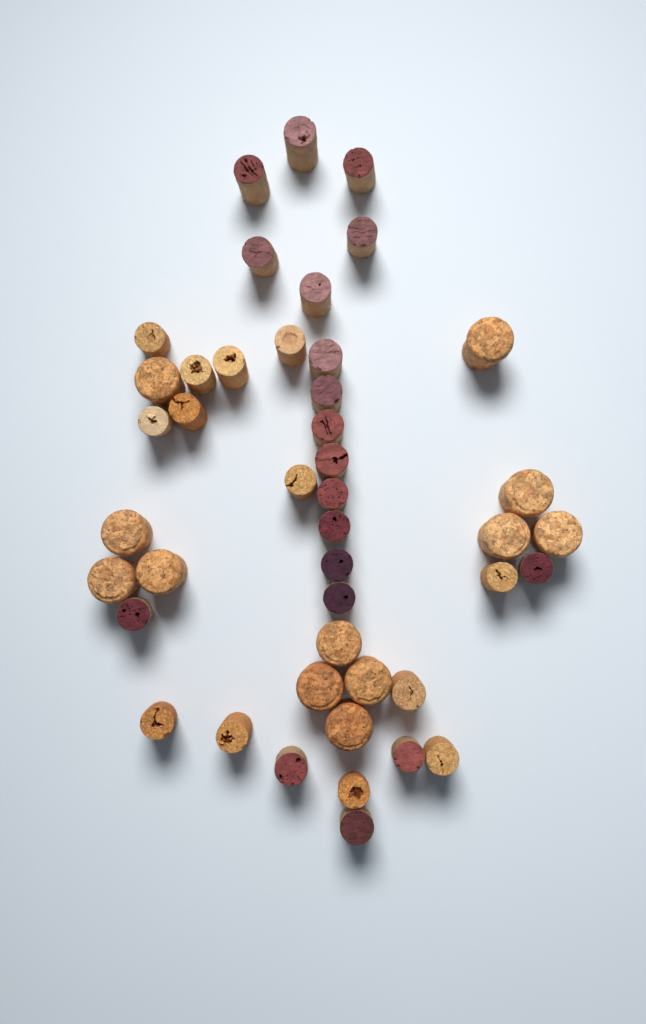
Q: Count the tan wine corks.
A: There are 13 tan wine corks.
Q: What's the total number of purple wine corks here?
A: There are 19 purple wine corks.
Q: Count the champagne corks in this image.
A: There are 12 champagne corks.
